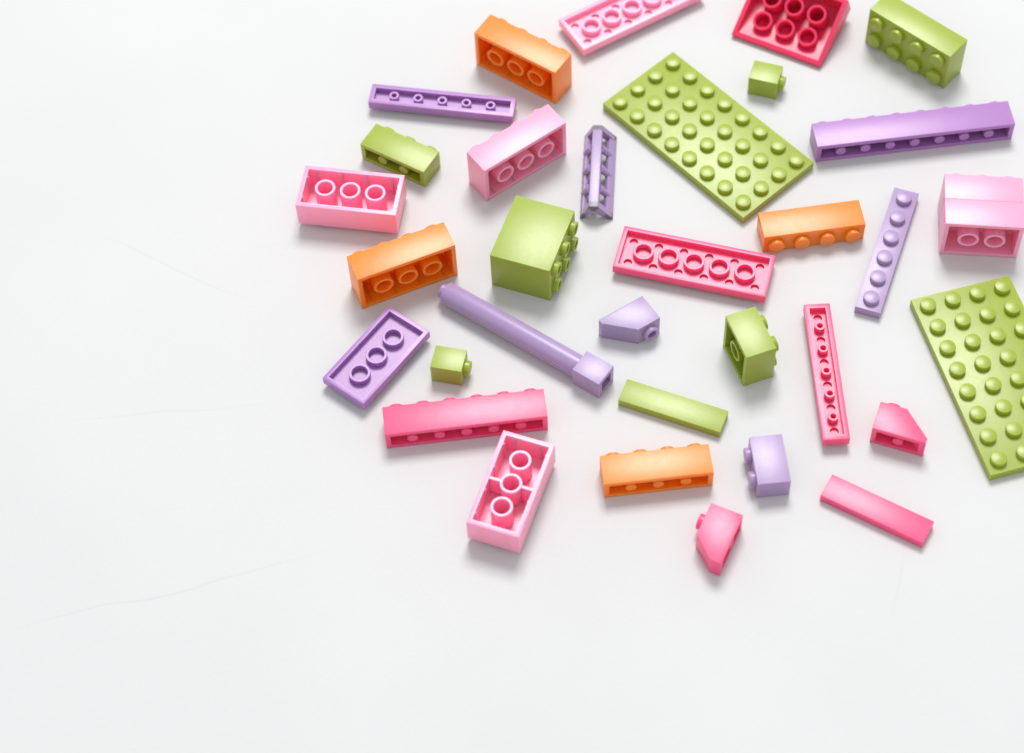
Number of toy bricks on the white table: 34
